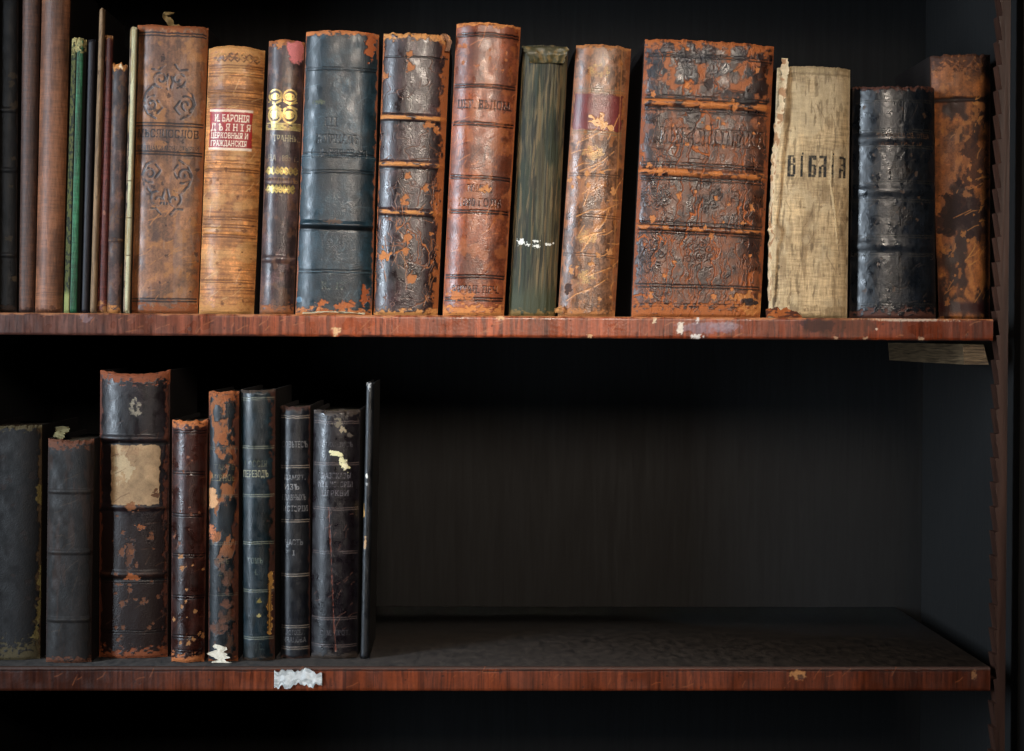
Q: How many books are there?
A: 30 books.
